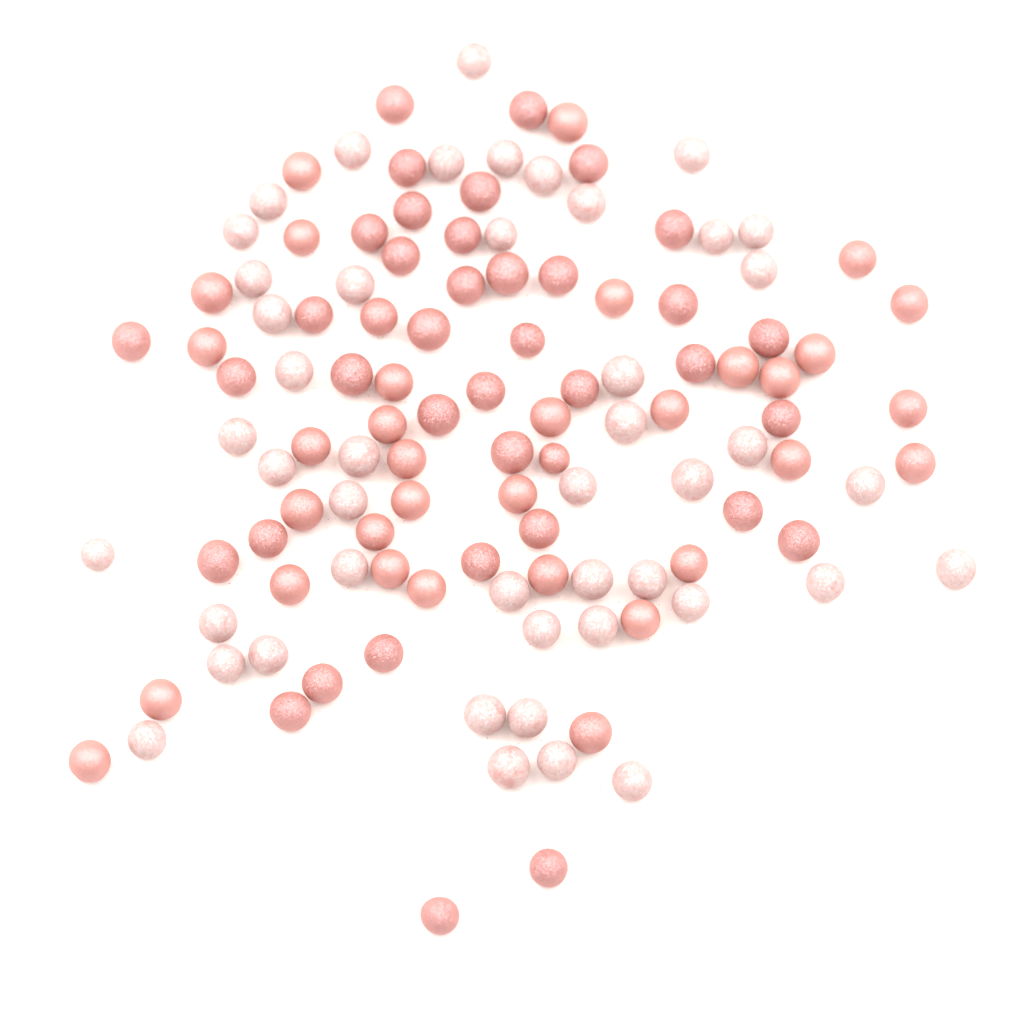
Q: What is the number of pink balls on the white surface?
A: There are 73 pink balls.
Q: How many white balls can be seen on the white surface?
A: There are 46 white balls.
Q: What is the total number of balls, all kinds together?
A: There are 119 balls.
